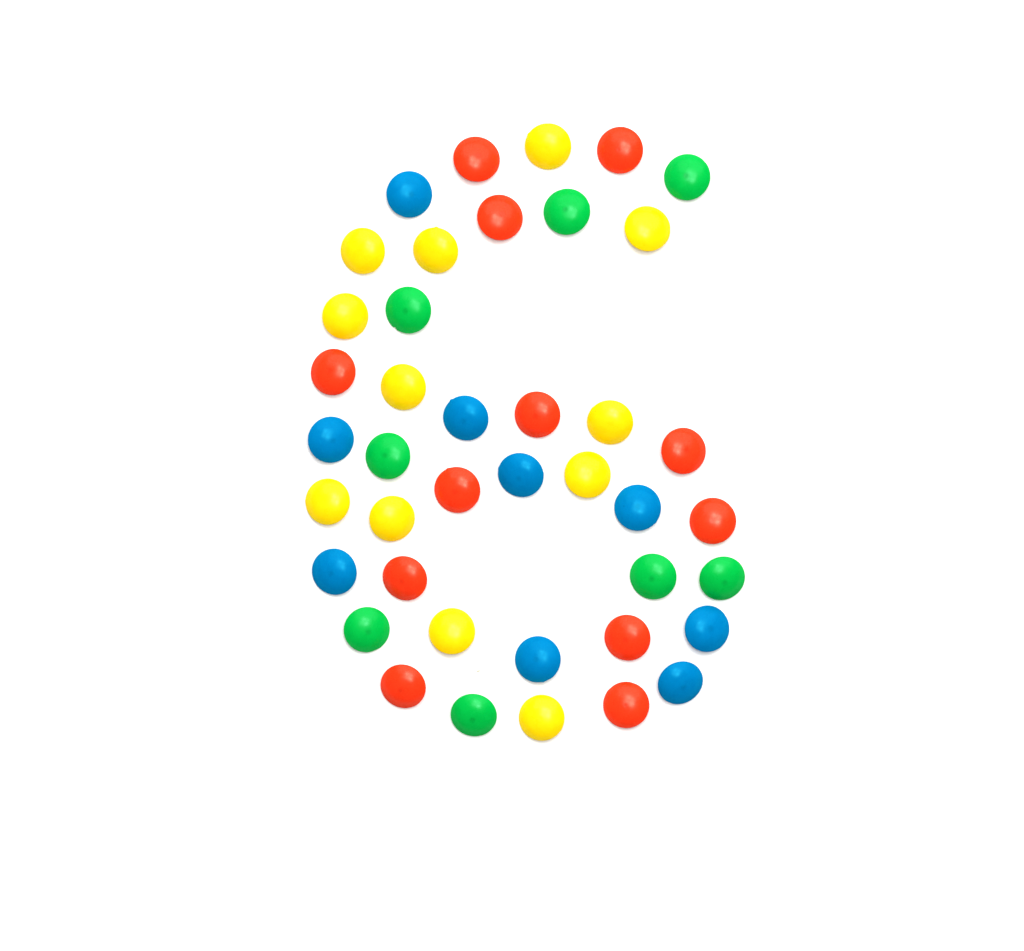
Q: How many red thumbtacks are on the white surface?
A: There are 12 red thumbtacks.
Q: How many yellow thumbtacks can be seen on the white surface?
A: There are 12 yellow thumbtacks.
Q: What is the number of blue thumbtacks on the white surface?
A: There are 9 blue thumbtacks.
